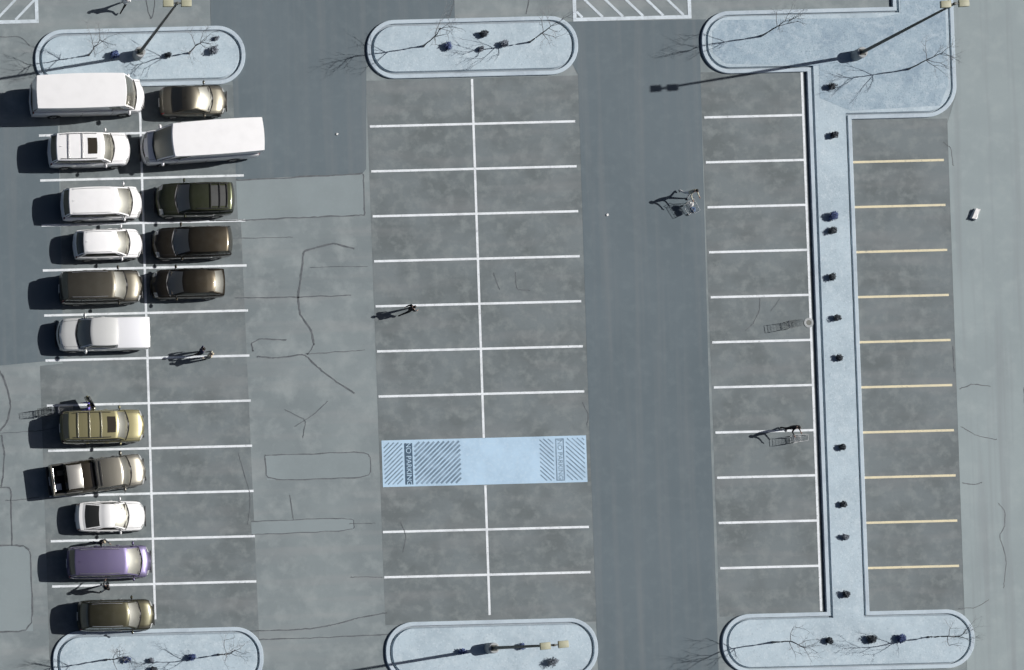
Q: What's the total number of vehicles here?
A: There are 16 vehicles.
